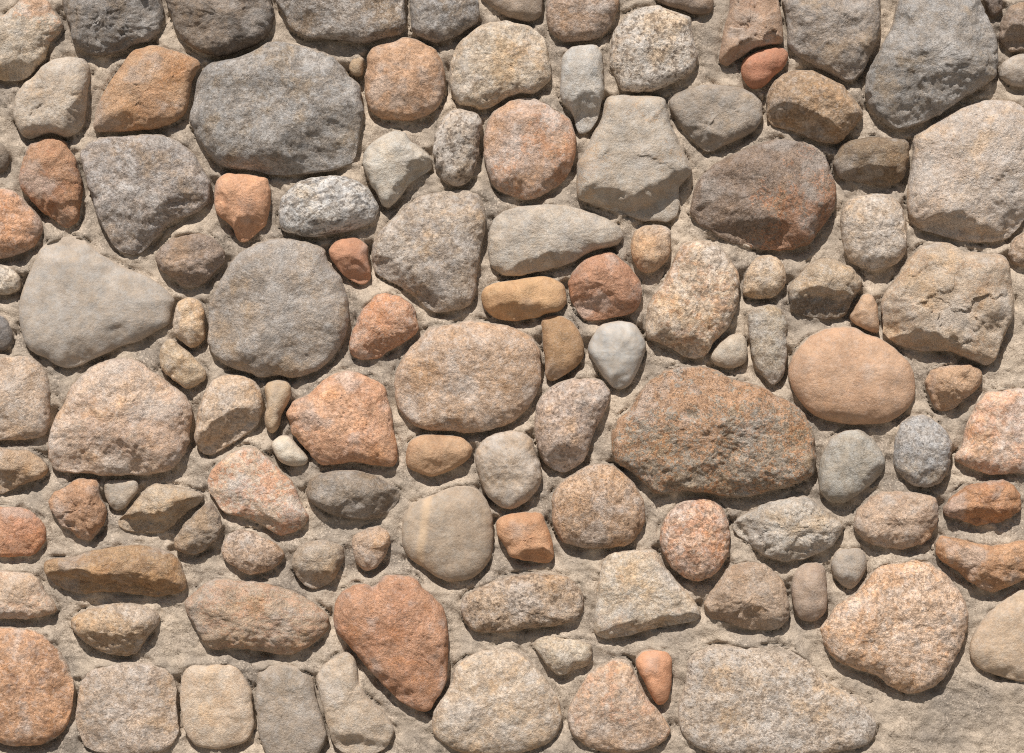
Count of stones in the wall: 120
